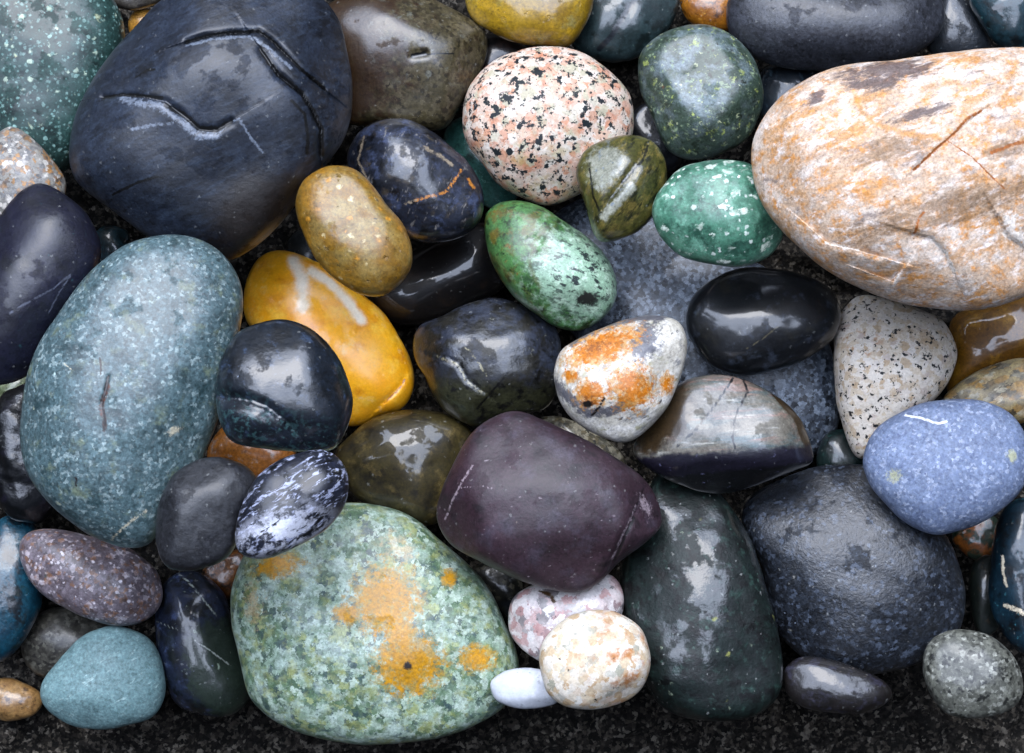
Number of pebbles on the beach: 68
